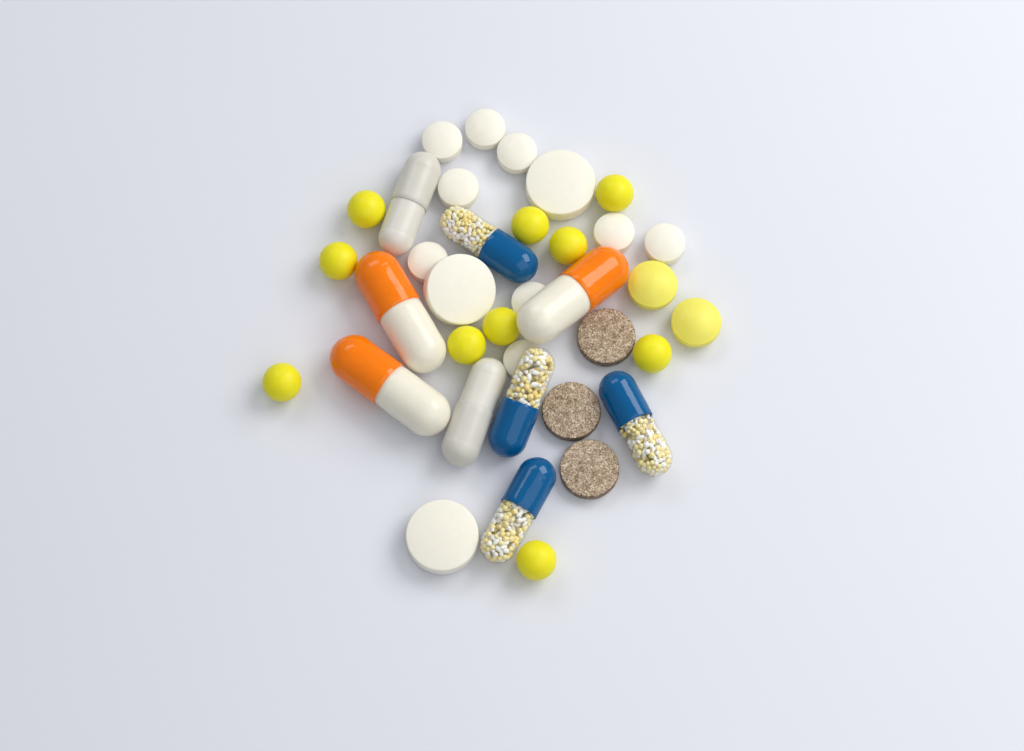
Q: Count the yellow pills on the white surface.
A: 12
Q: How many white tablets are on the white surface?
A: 12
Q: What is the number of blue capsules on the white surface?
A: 4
